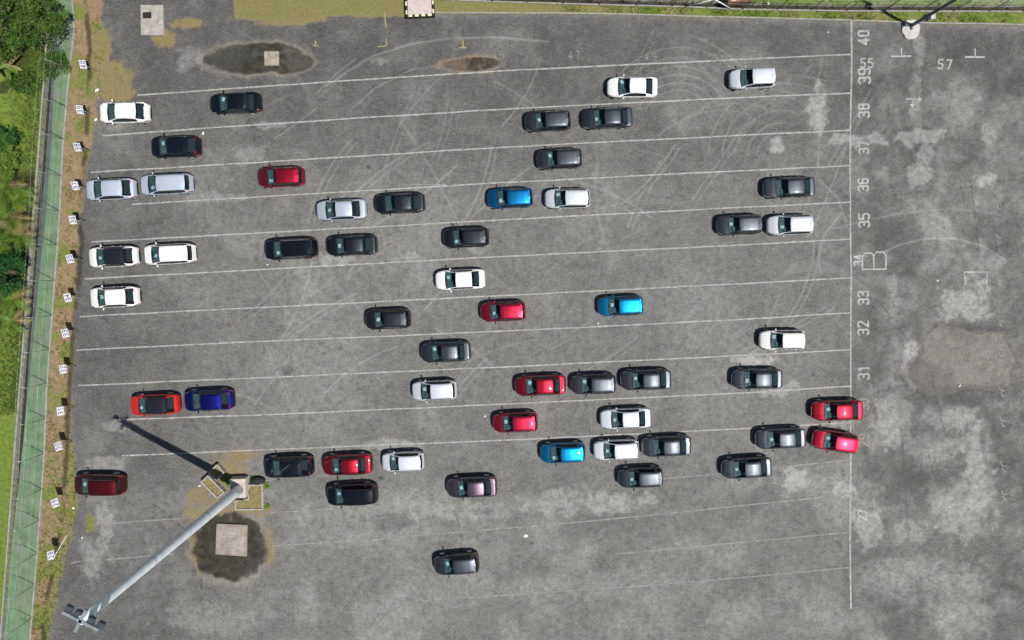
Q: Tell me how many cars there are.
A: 54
